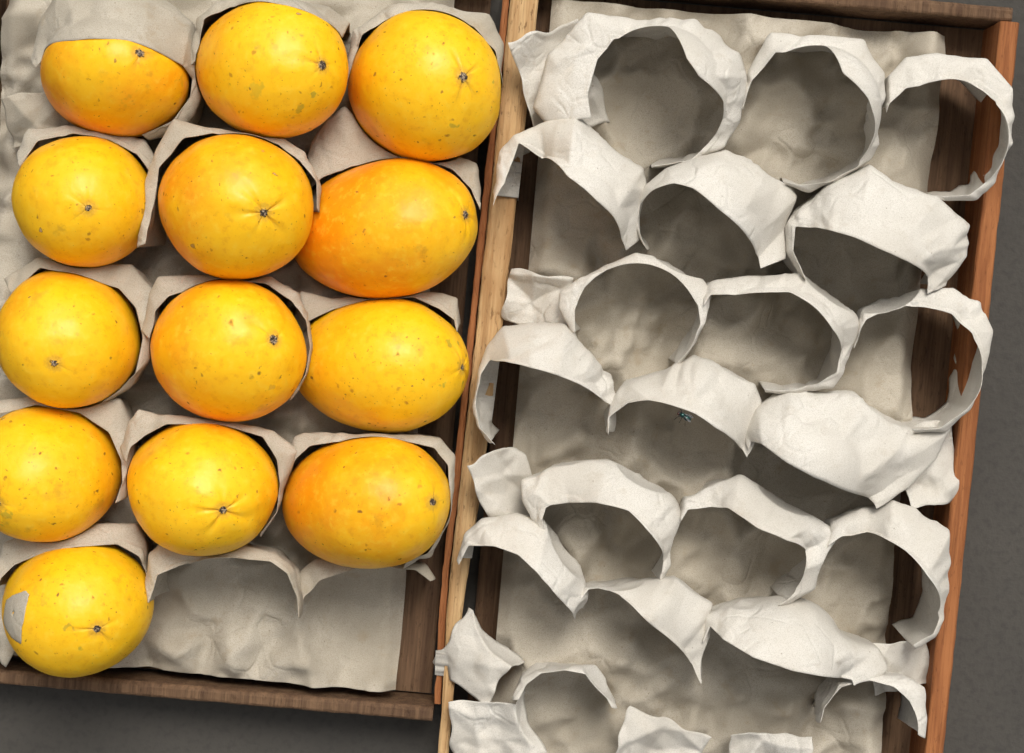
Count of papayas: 13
